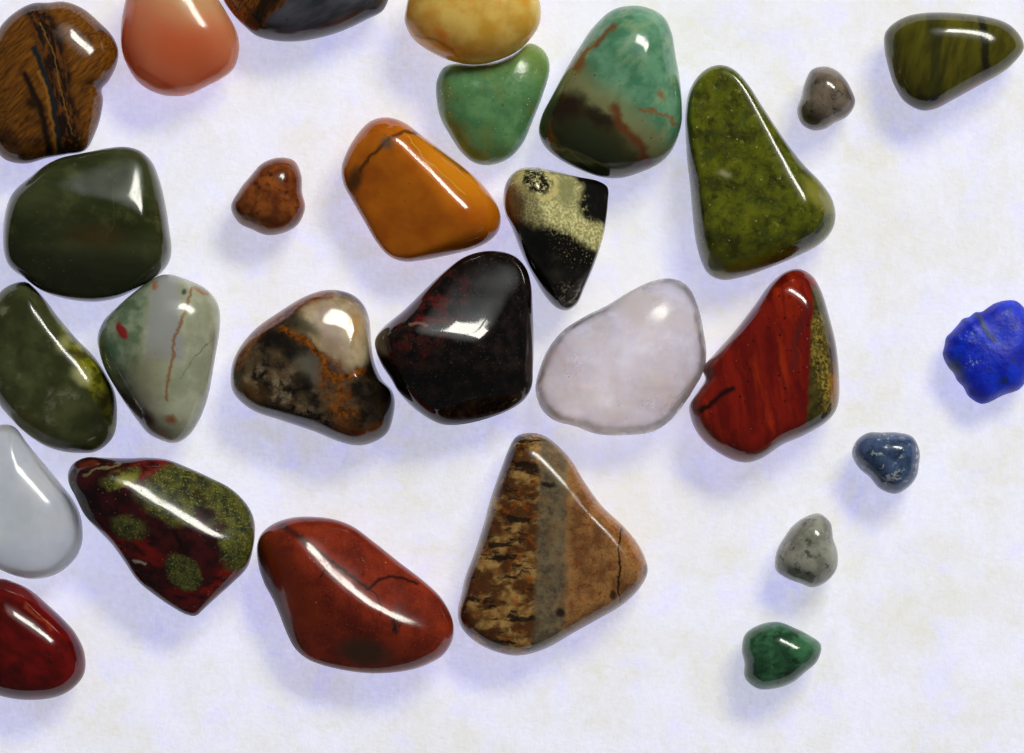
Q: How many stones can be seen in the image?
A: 28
